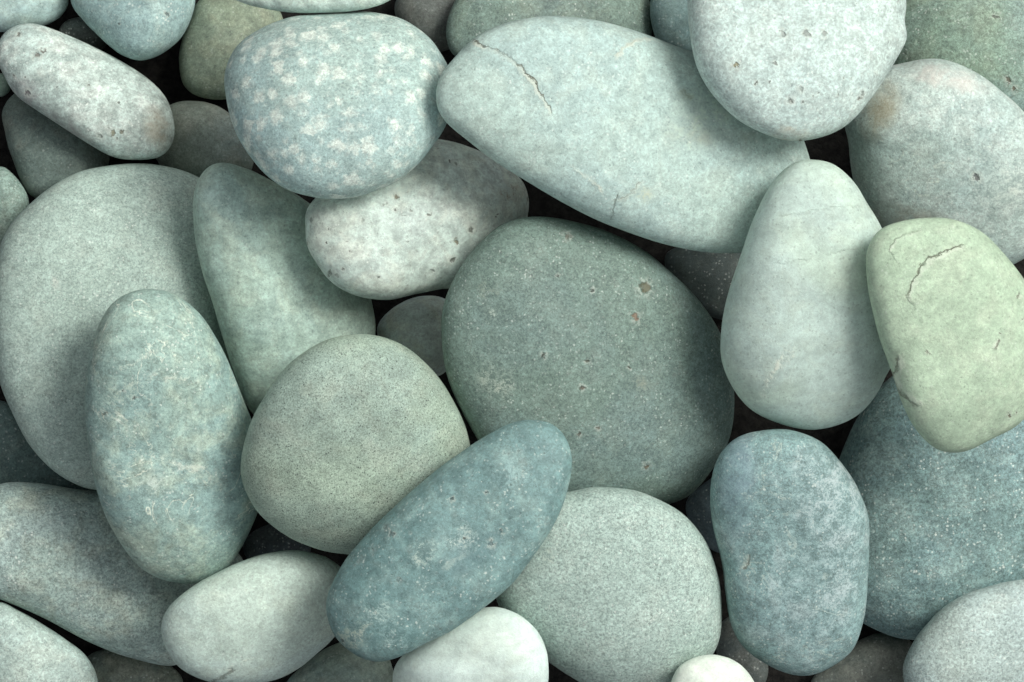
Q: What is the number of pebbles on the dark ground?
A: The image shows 45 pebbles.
